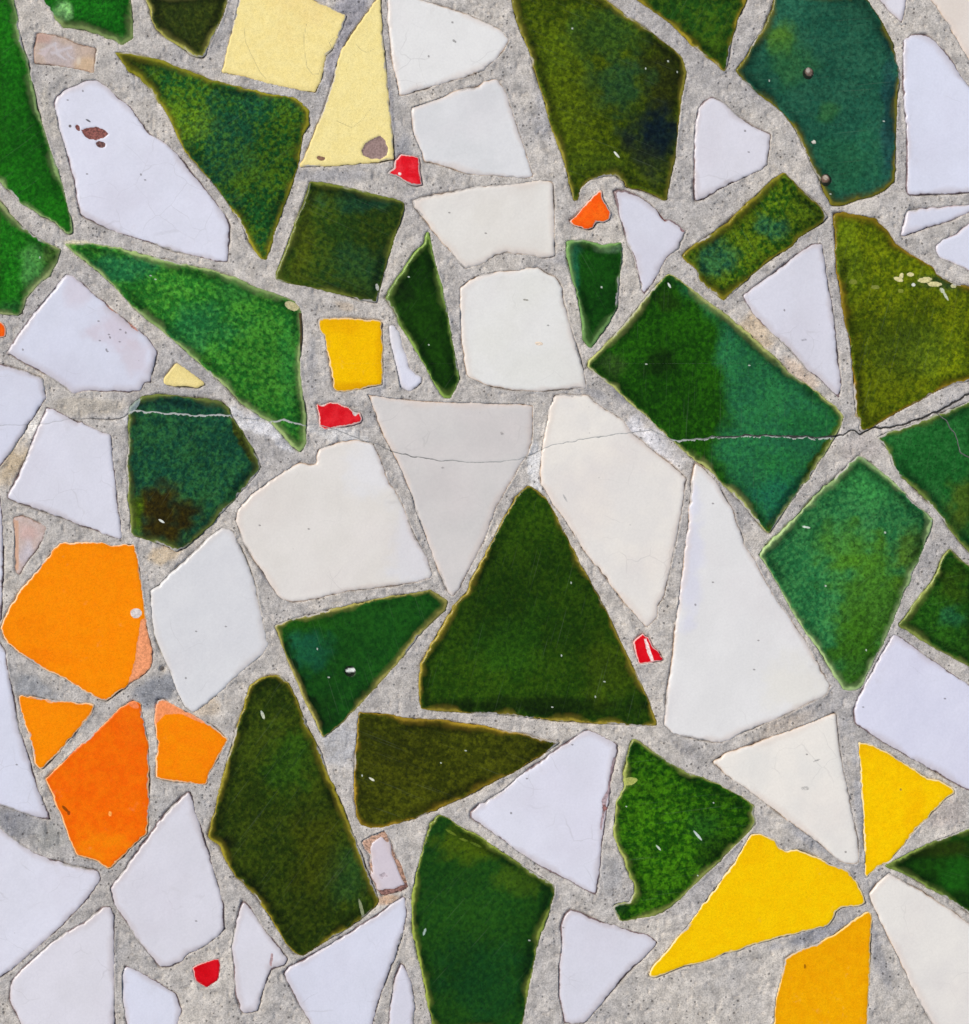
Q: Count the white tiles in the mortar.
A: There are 37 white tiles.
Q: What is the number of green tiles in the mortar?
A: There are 26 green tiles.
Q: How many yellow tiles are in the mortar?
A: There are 7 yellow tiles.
